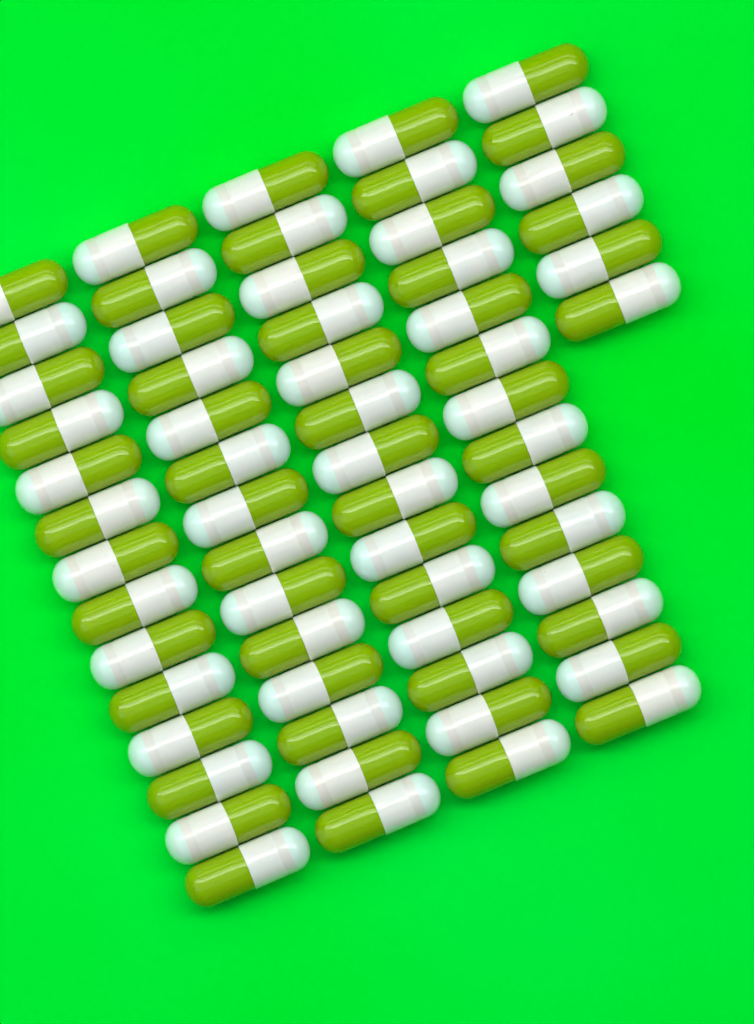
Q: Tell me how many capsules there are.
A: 62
